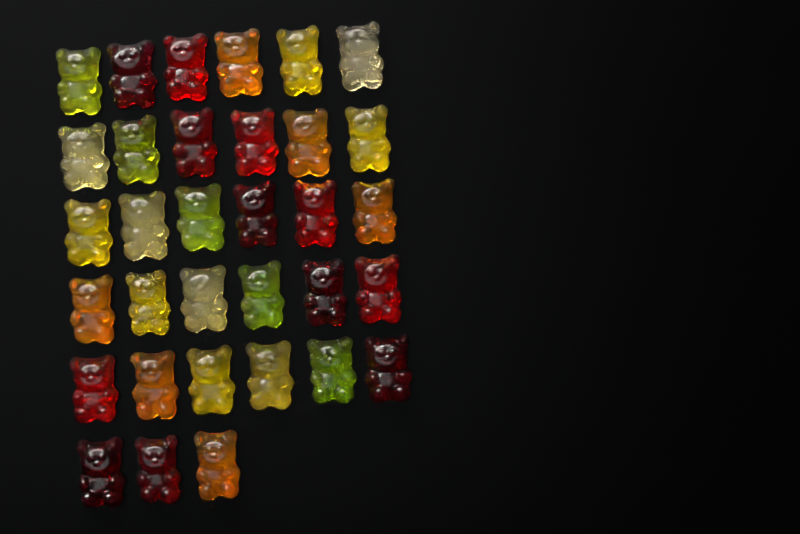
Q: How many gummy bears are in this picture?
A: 33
